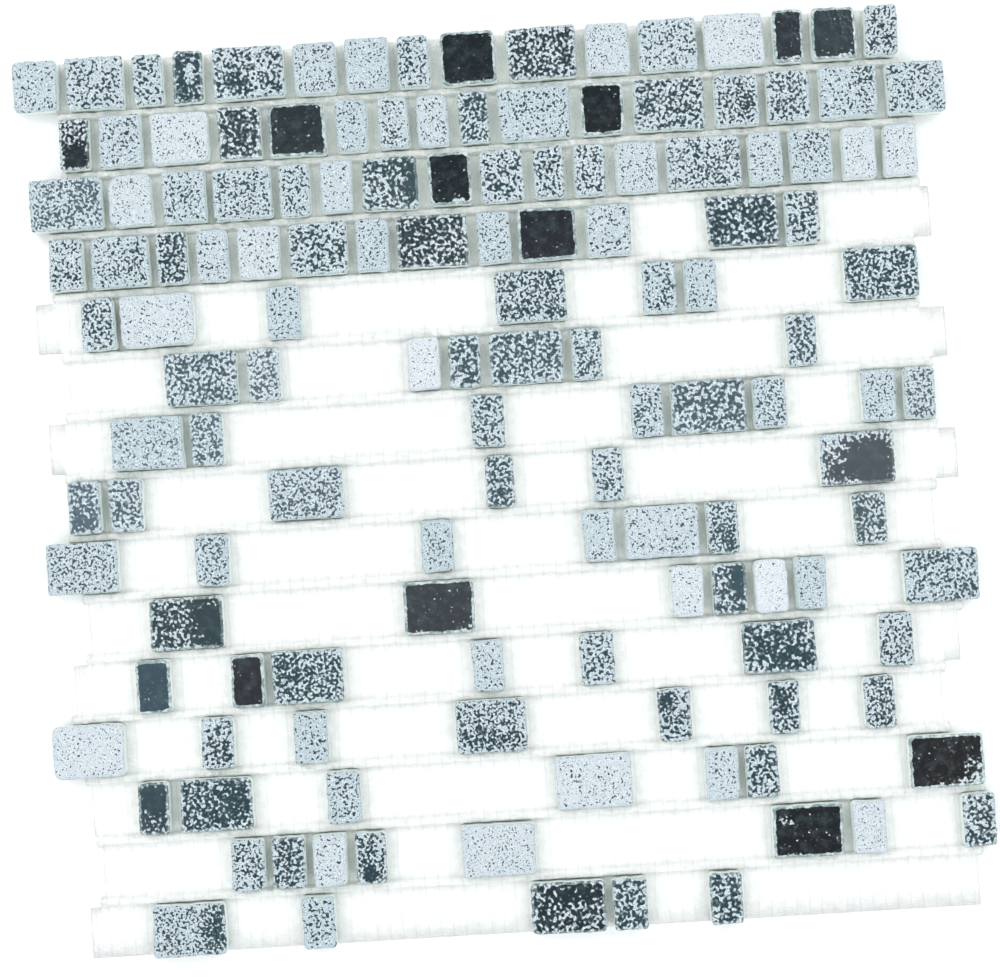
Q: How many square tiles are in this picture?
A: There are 31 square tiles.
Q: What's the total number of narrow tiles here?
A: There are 74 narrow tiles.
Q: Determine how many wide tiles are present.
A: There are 33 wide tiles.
